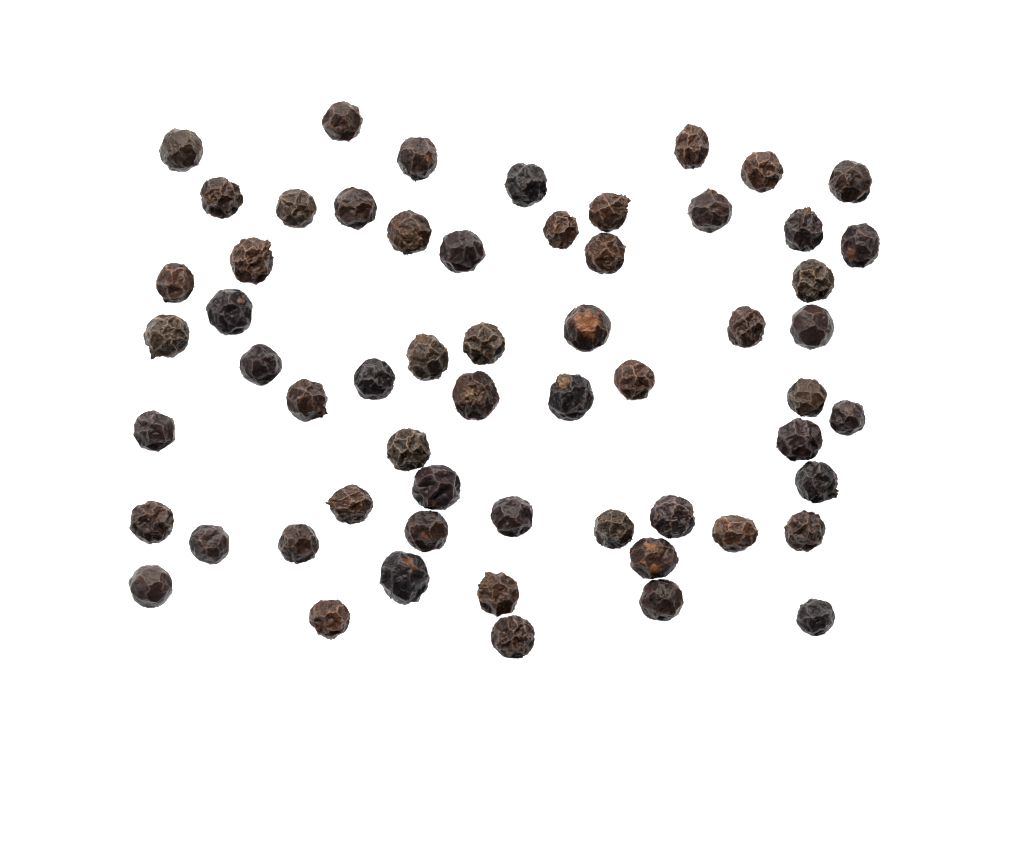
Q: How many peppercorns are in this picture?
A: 59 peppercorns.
